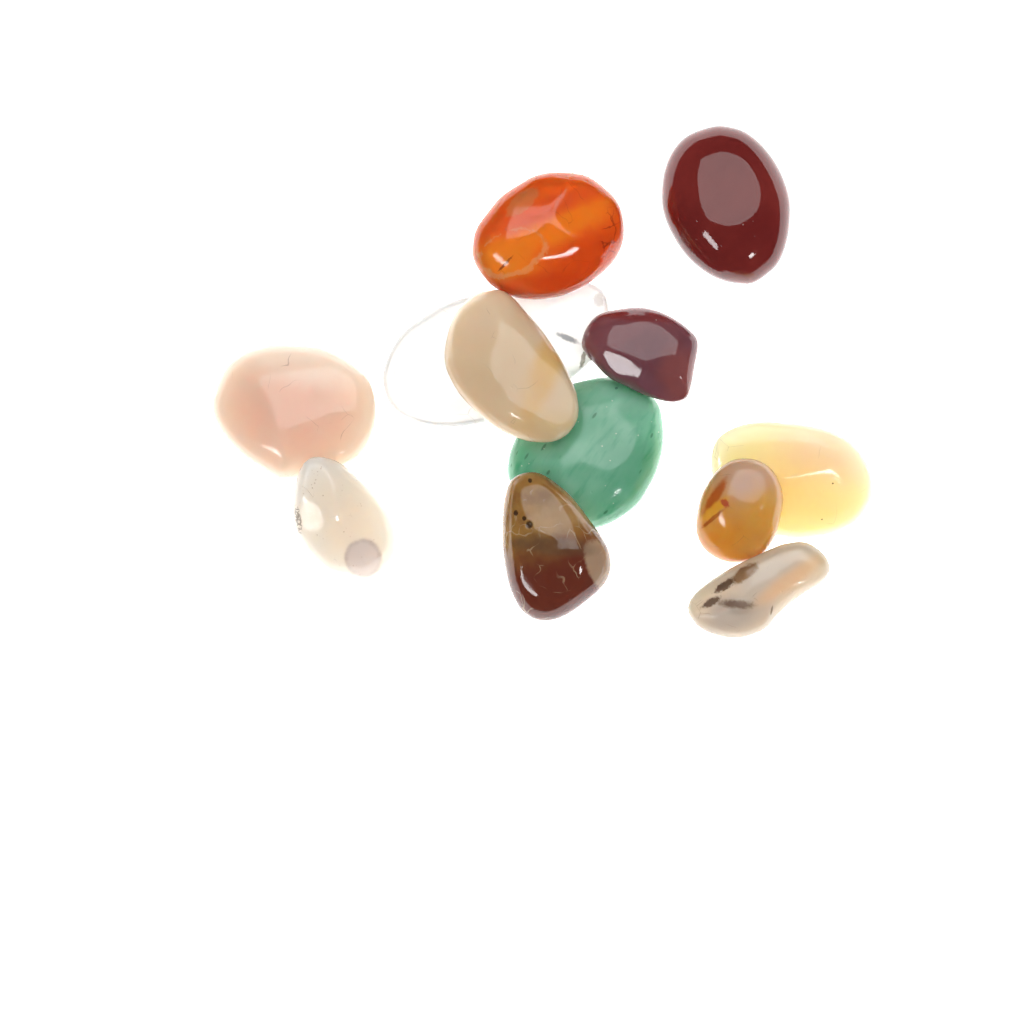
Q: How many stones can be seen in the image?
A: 12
